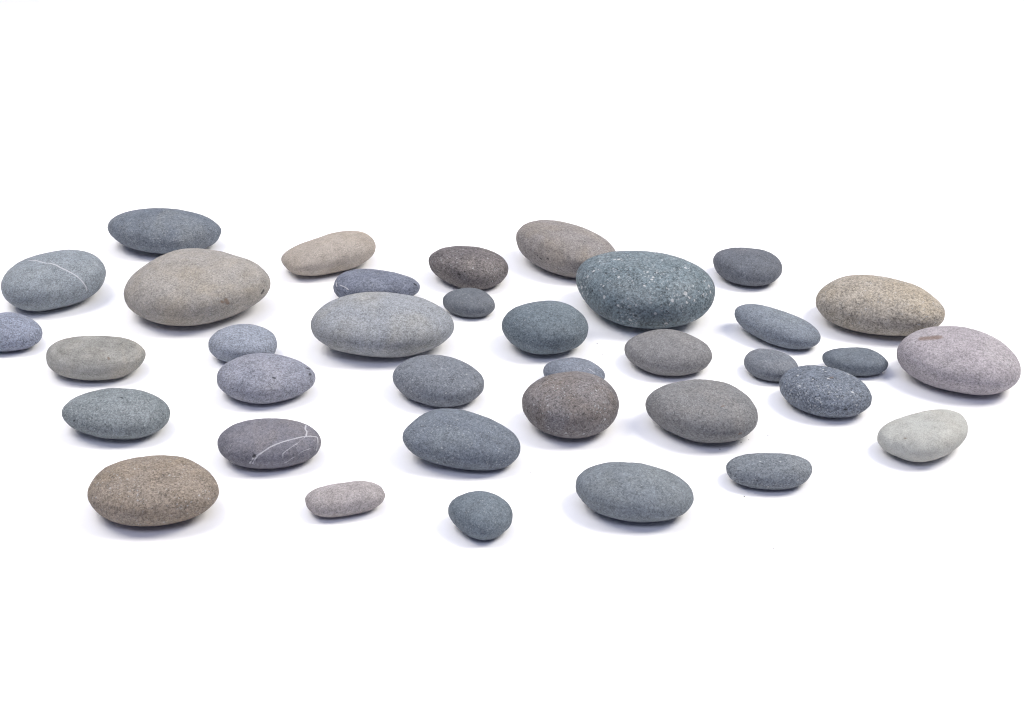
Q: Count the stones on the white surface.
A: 36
